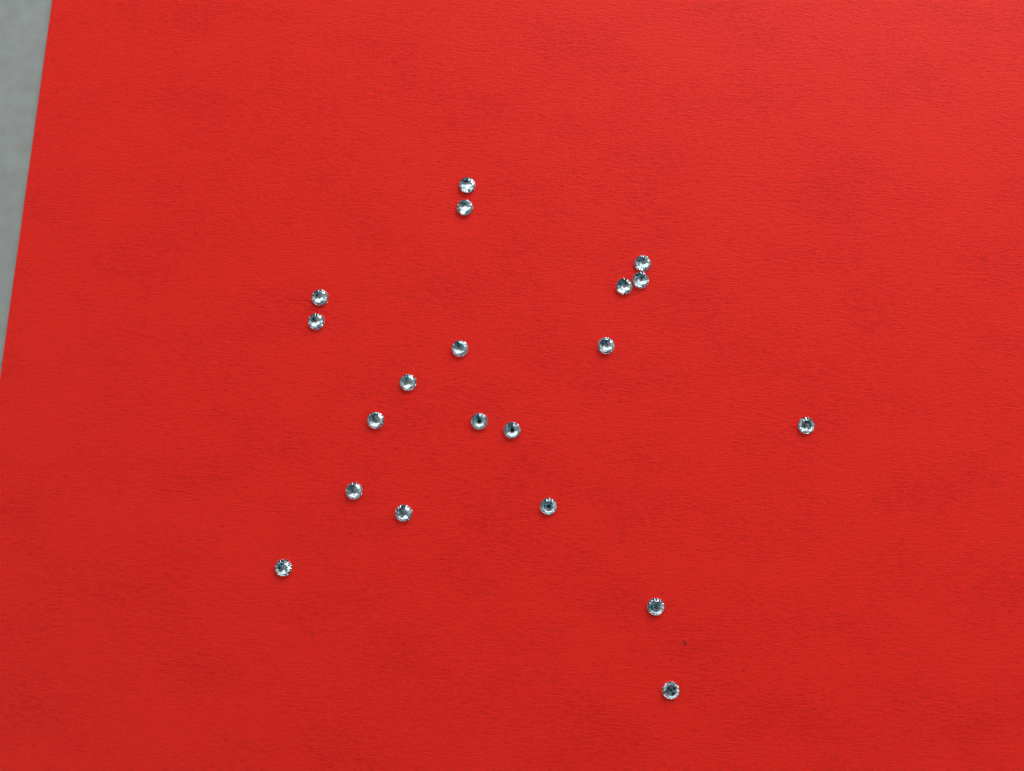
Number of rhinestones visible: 20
